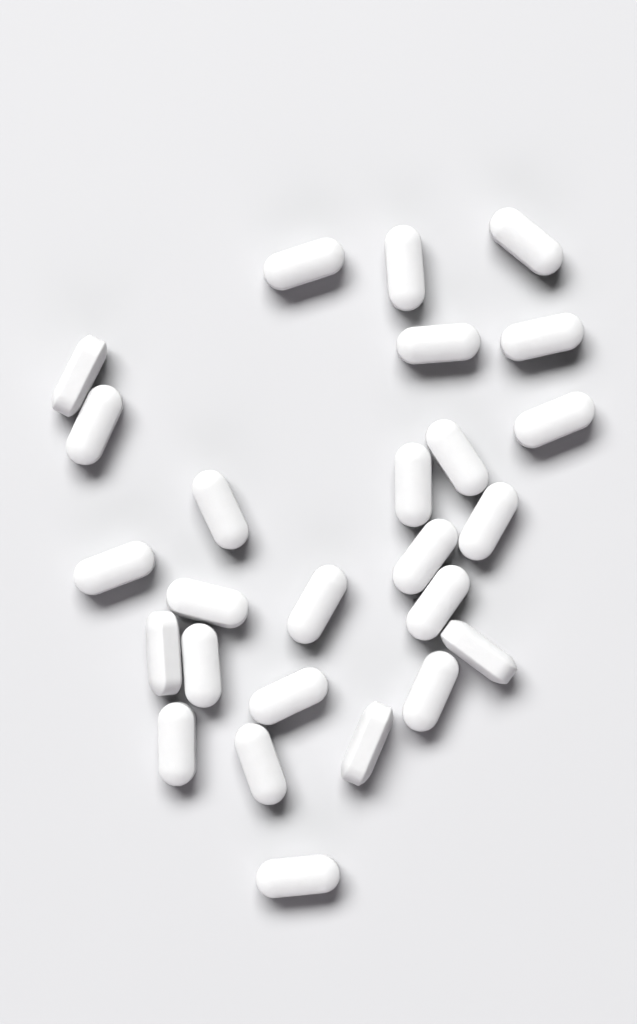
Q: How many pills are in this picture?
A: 26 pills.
